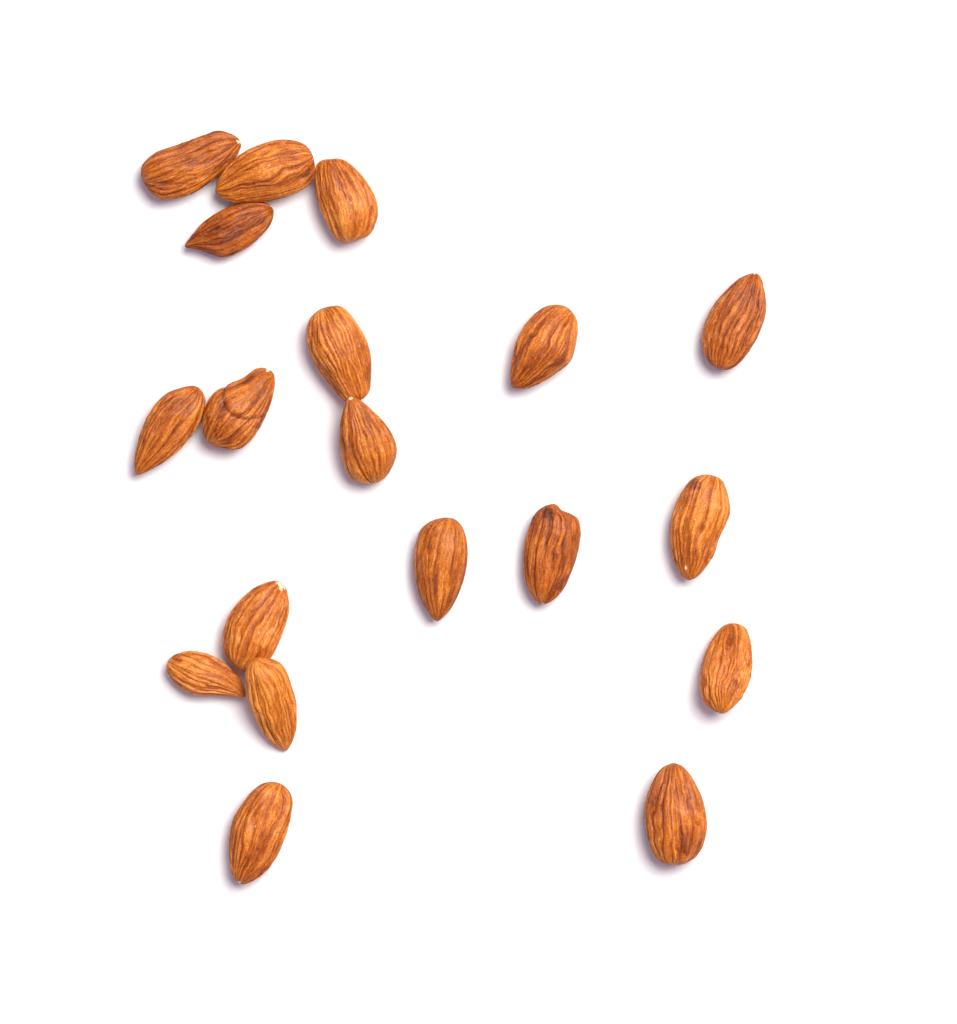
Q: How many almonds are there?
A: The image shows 19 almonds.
